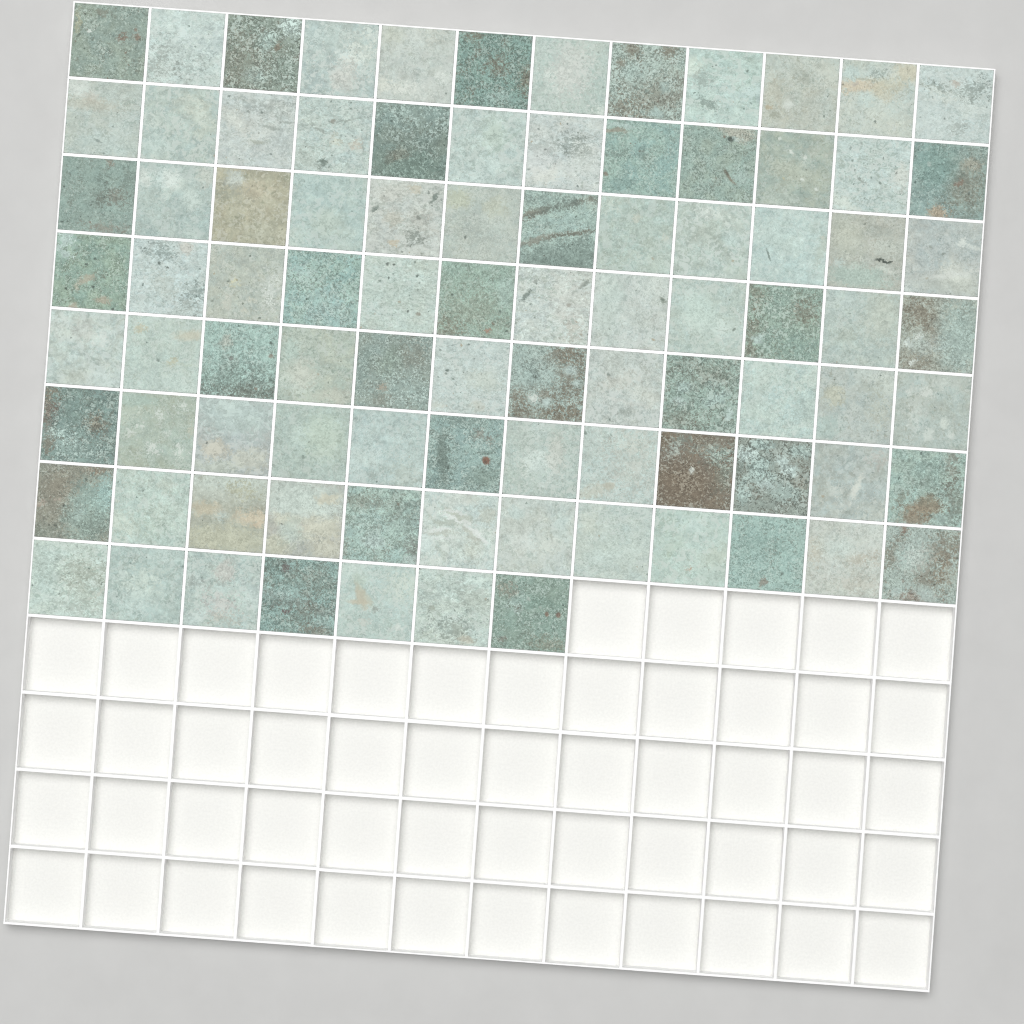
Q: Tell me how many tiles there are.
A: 91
